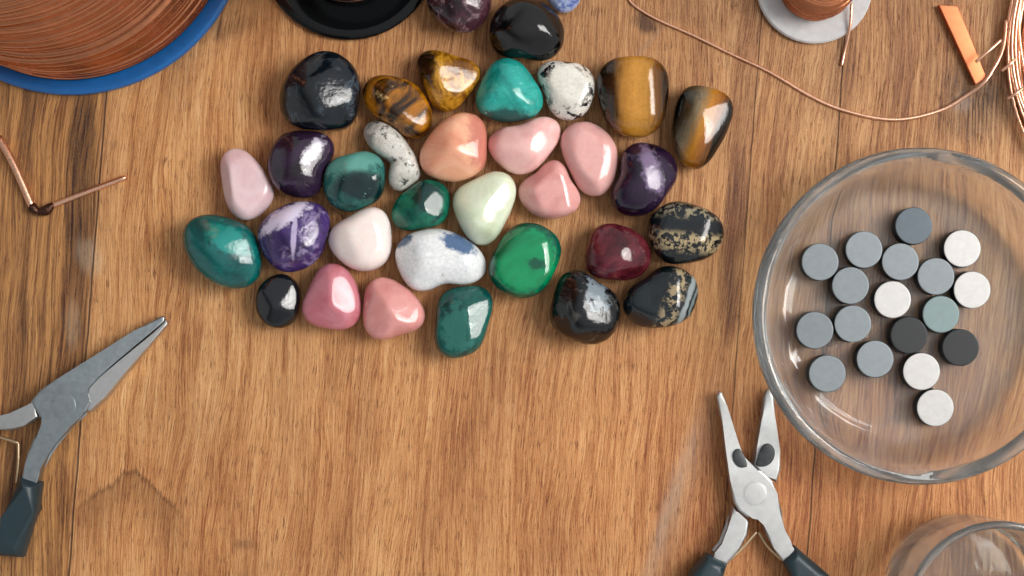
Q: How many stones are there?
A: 34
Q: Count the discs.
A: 18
